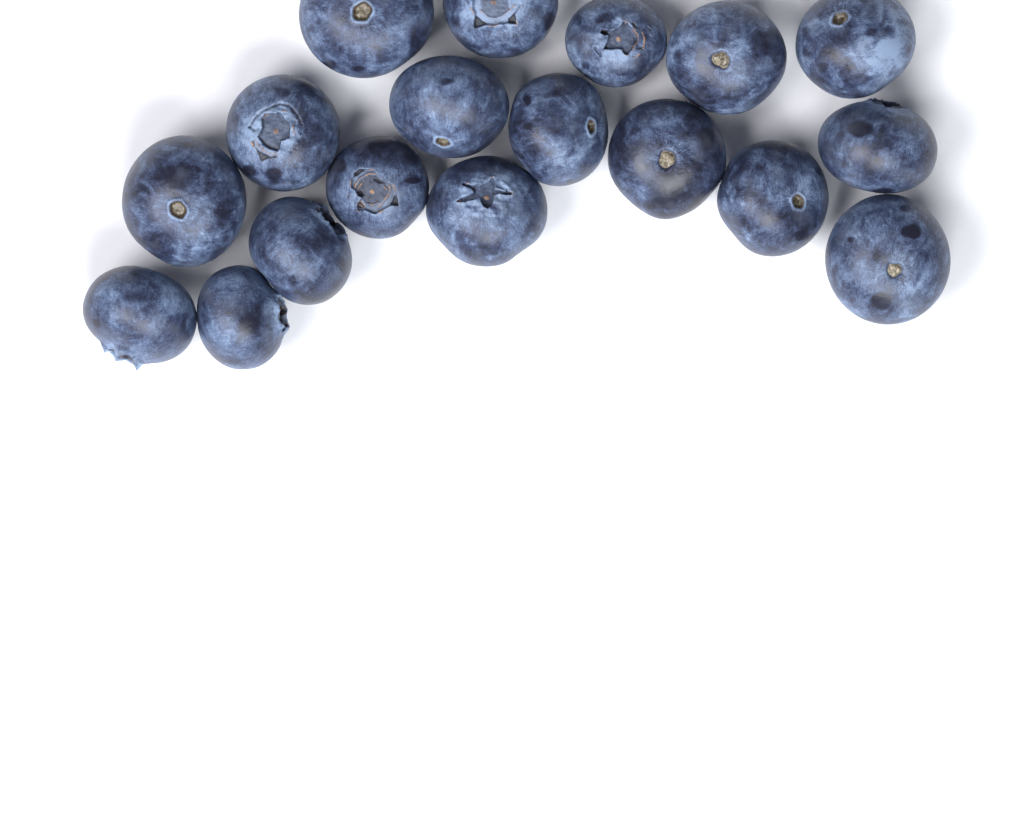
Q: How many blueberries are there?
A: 18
